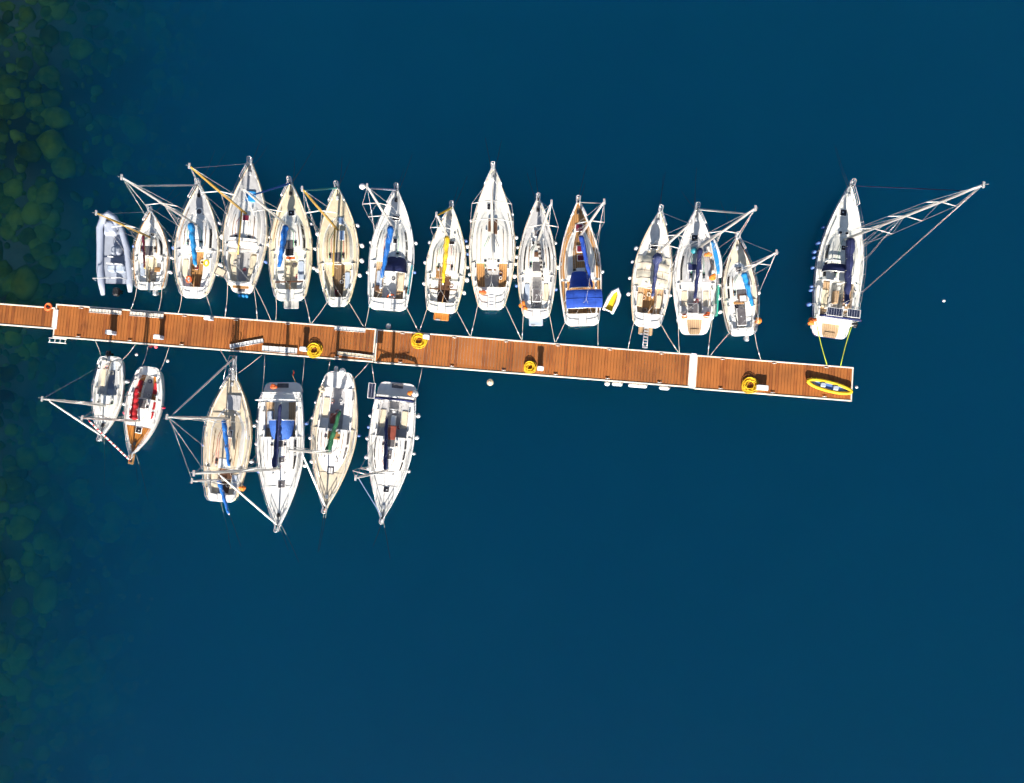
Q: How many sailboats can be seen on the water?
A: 20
